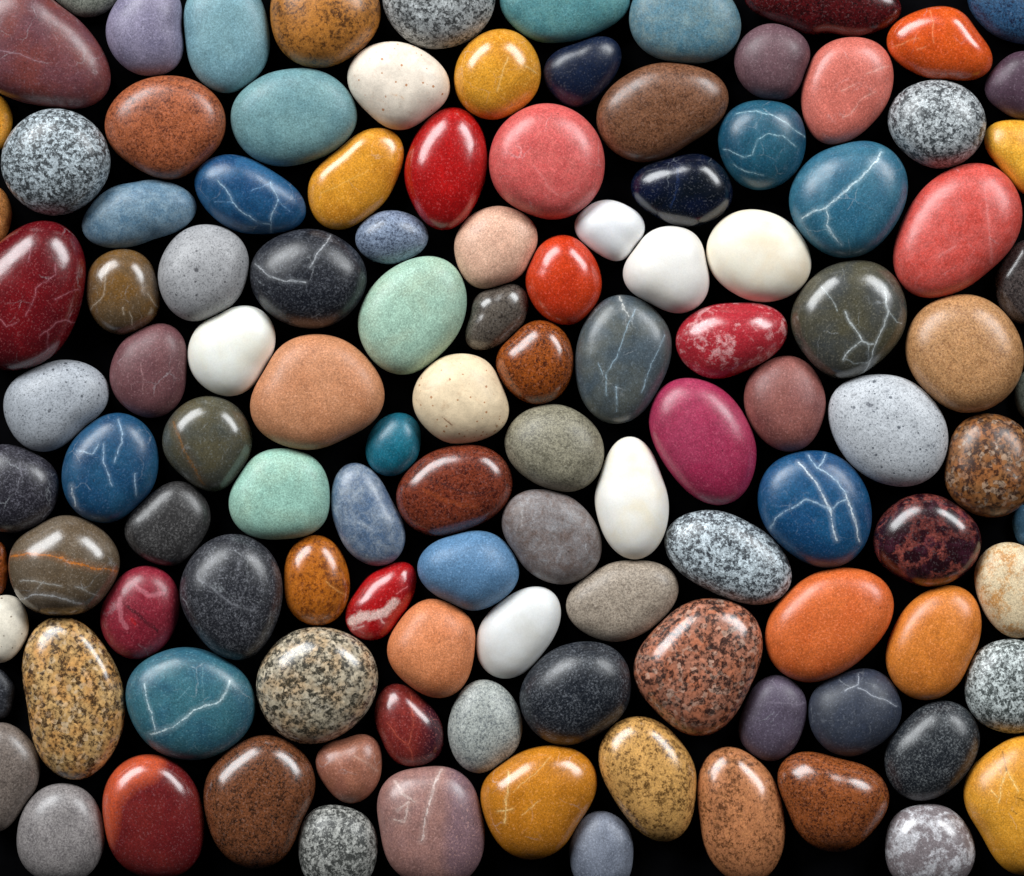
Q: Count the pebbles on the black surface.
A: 117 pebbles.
